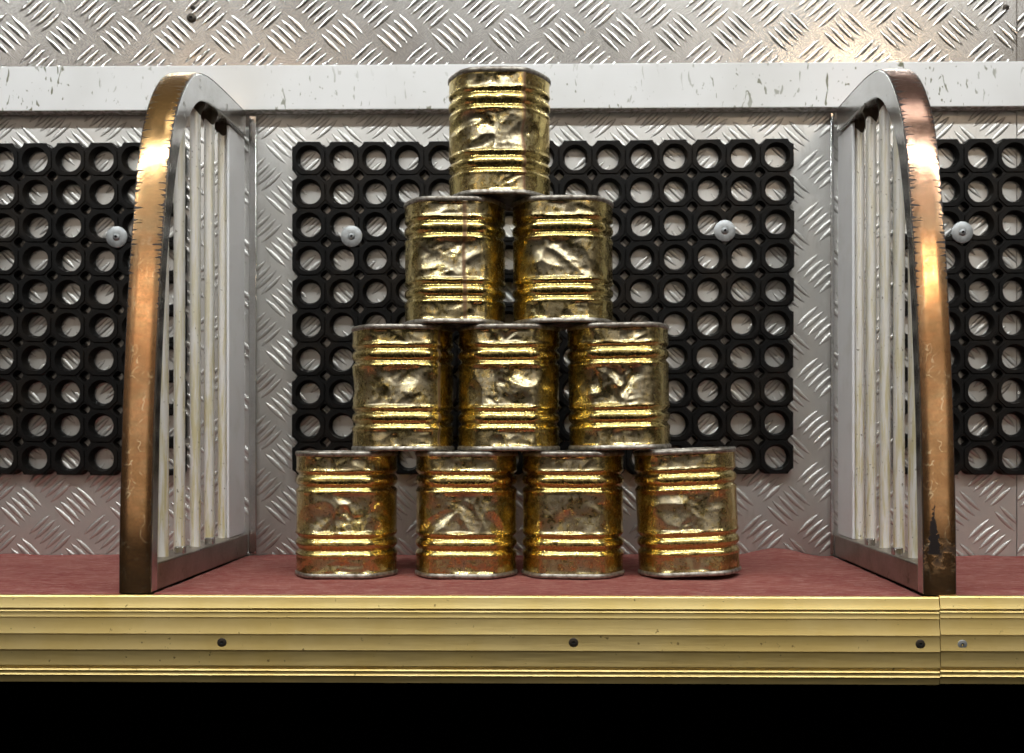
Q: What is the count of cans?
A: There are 10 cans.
